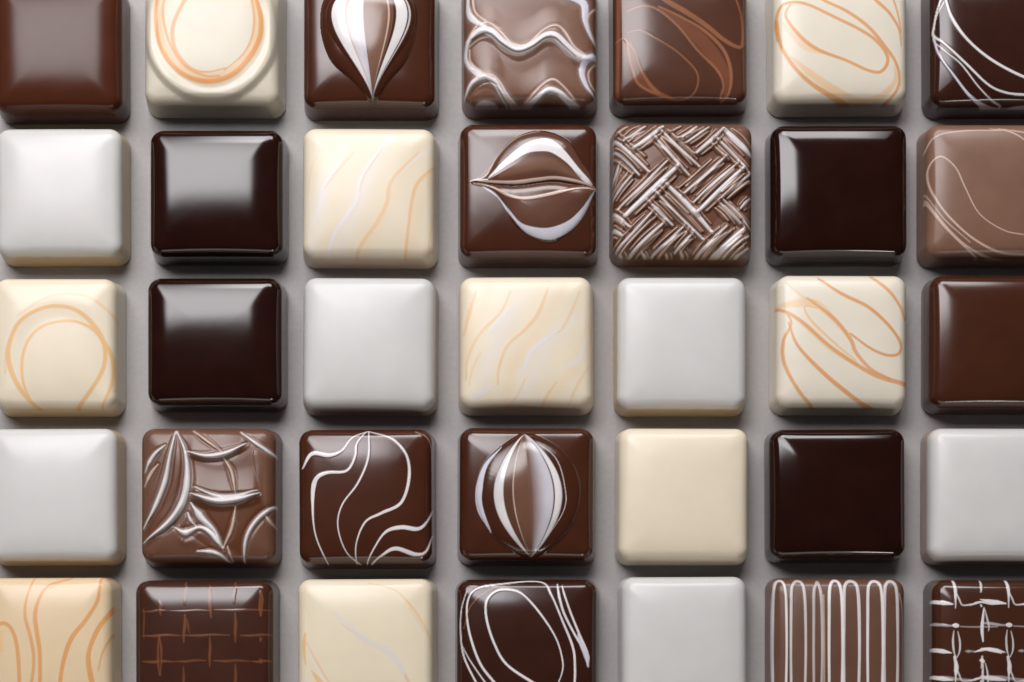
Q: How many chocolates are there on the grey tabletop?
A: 35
